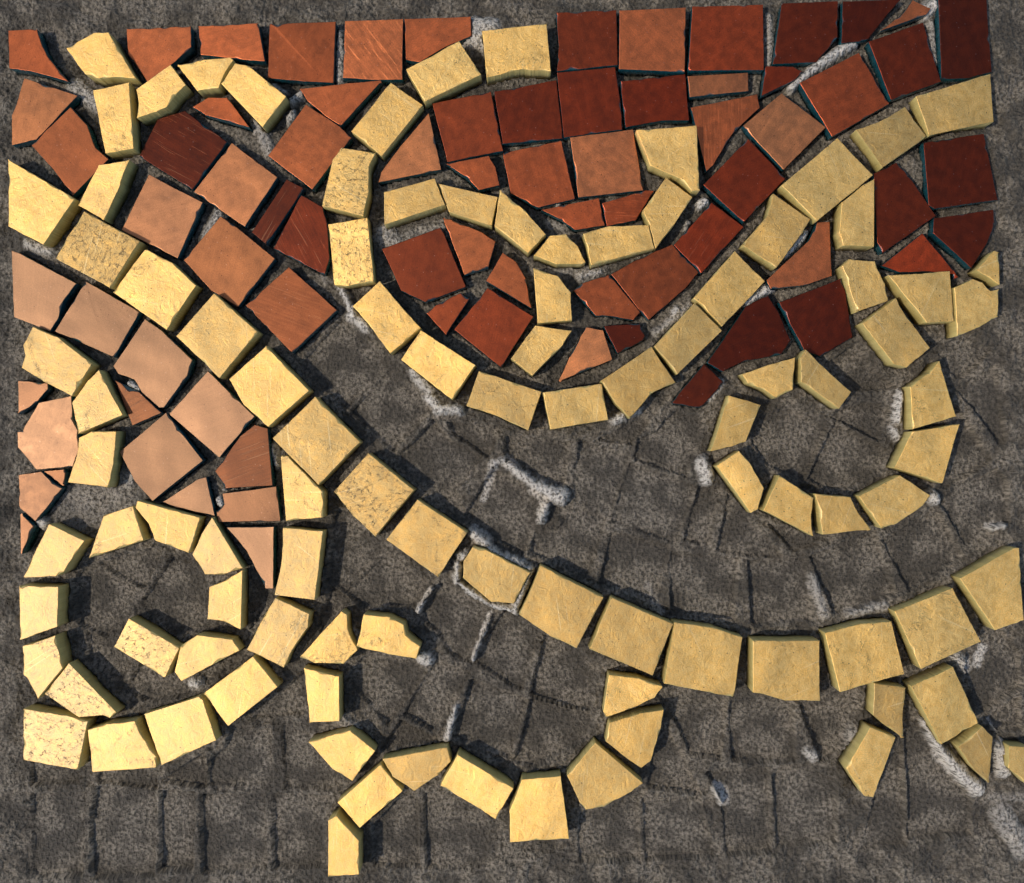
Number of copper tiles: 75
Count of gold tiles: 99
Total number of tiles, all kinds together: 174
